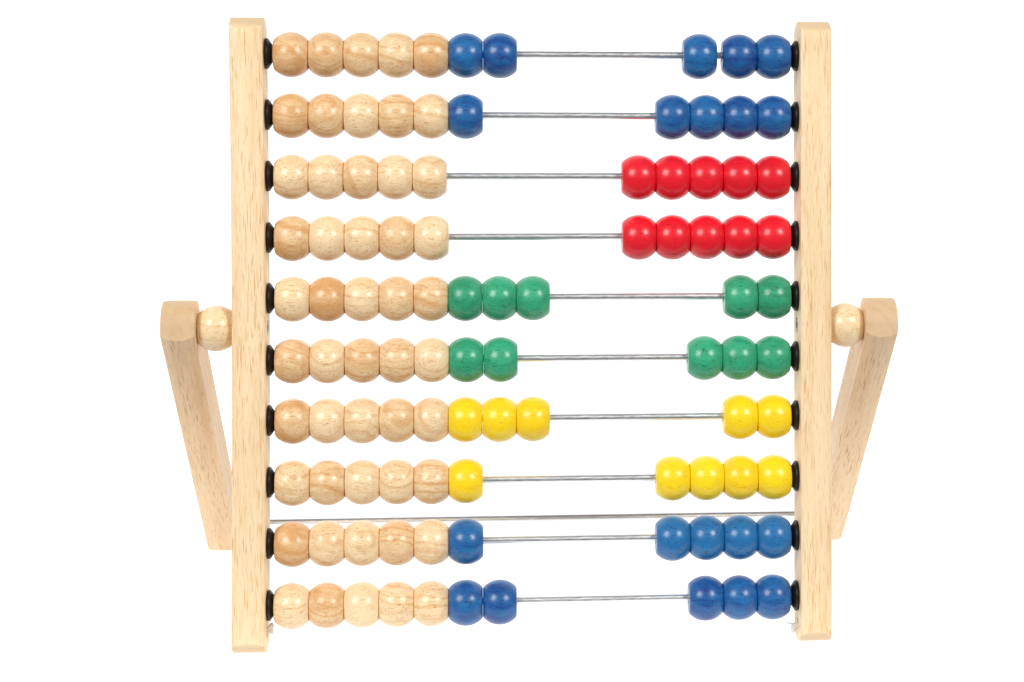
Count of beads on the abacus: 102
